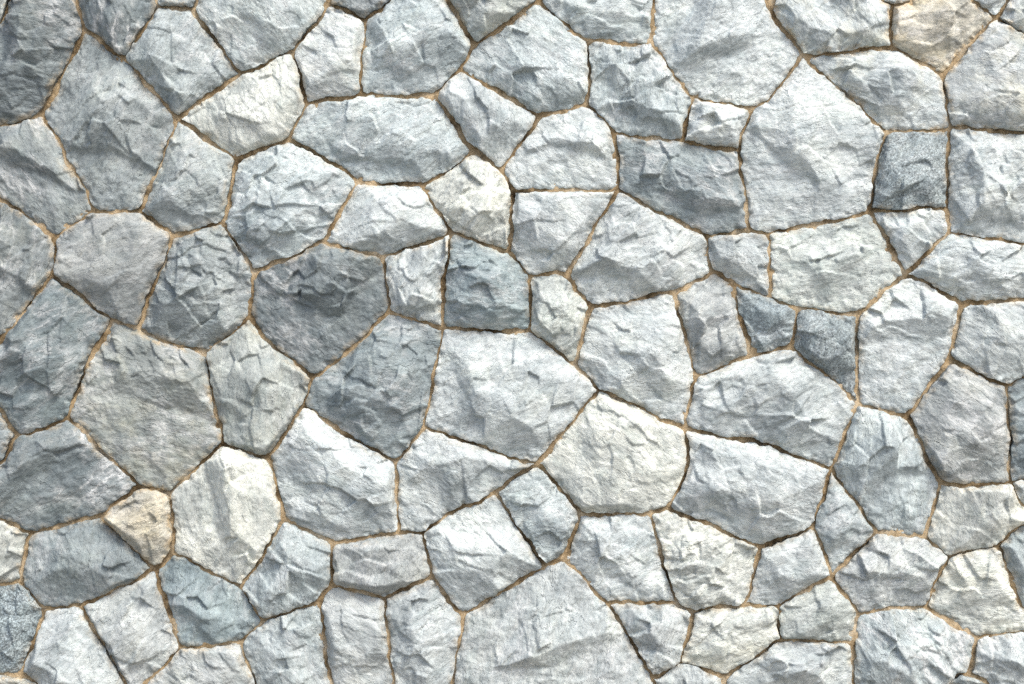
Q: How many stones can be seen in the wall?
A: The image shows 105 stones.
